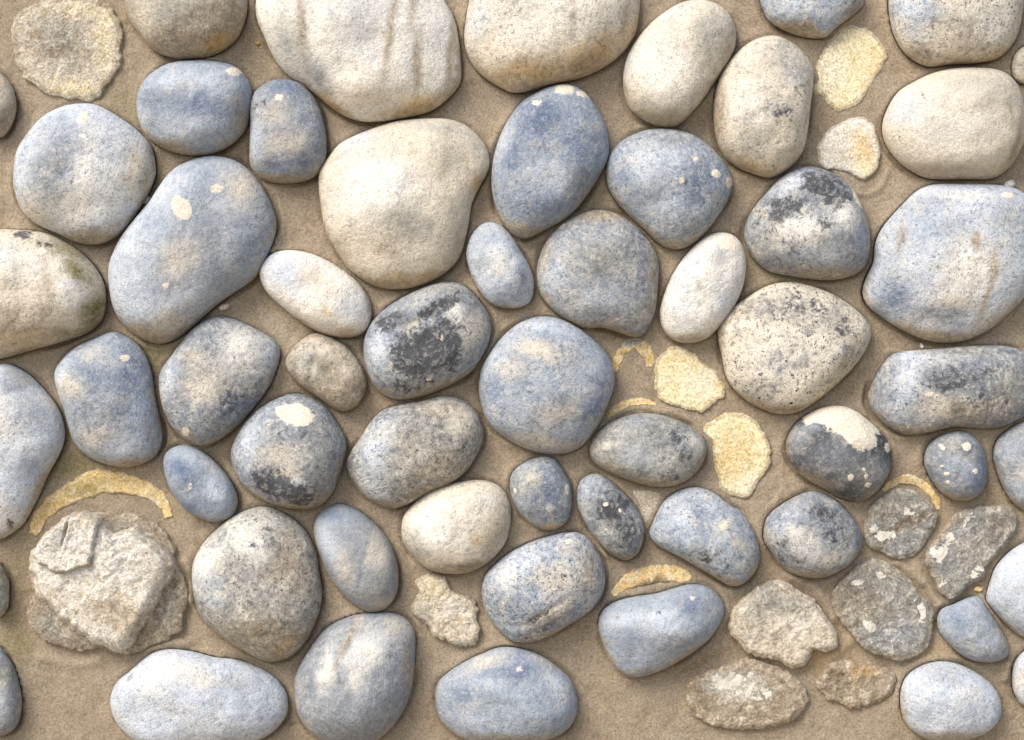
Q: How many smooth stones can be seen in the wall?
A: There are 57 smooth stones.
